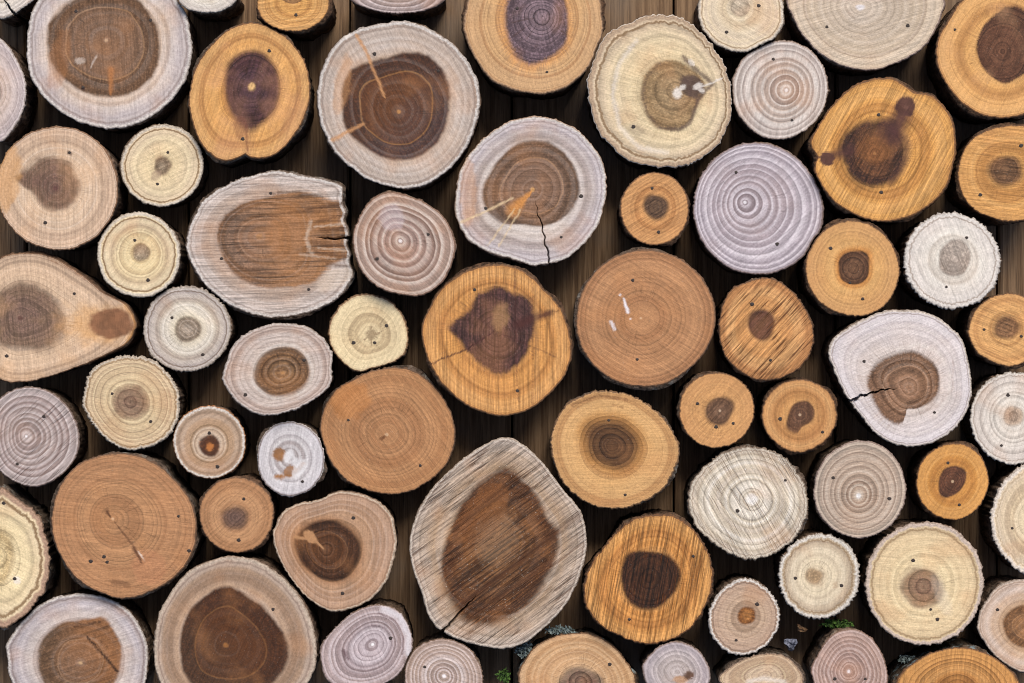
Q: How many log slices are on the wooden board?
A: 67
